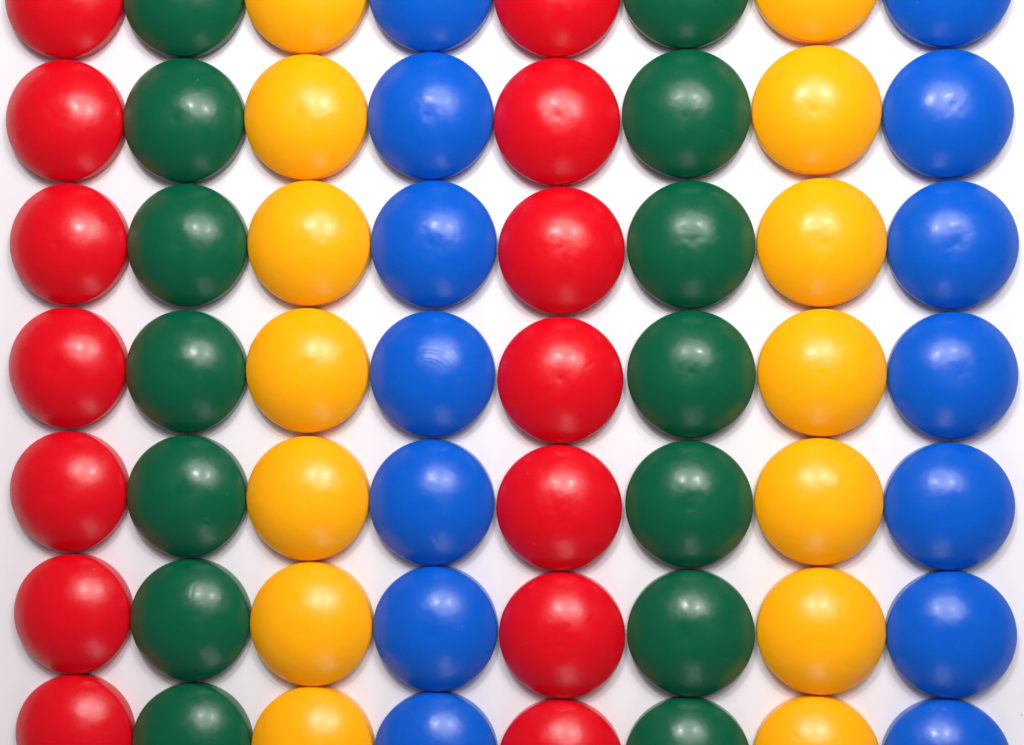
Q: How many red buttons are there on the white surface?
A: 14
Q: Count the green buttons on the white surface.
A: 14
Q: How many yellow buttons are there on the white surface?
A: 14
